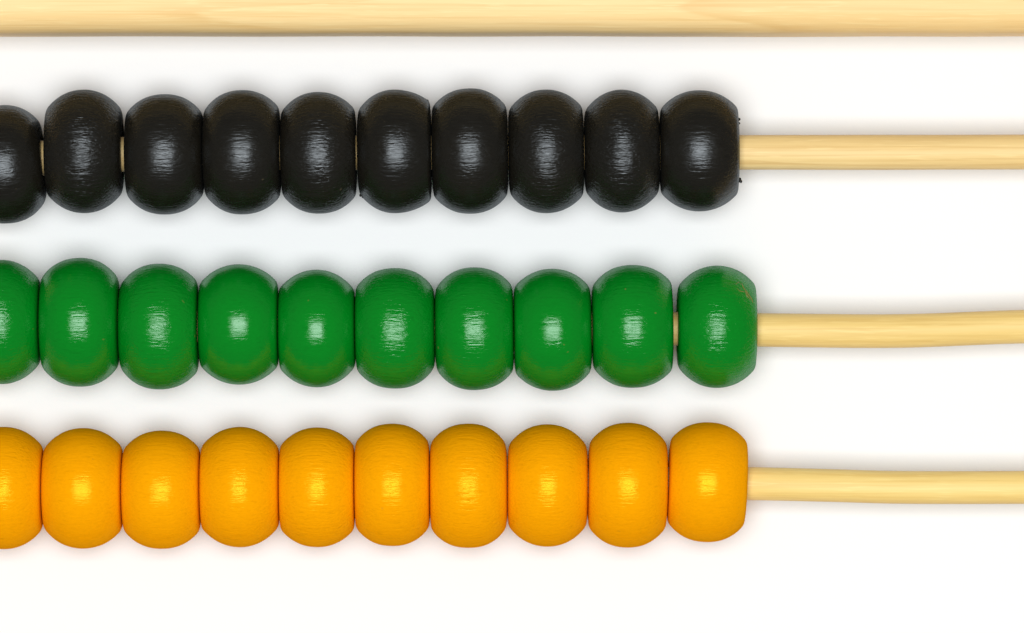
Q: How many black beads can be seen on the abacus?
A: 10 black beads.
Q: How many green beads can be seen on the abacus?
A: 10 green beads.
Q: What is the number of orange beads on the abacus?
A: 10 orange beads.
